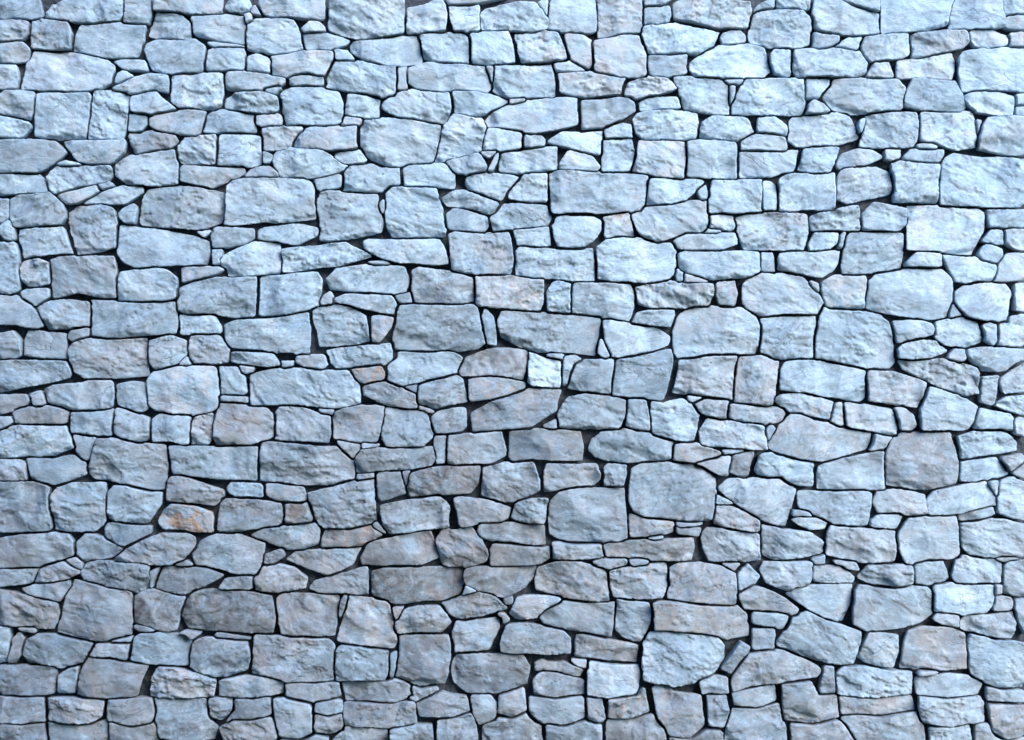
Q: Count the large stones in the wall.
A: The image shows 189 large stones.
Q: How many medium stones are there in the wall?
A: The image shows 195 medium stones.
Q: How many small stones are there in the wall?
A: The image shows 188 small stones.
